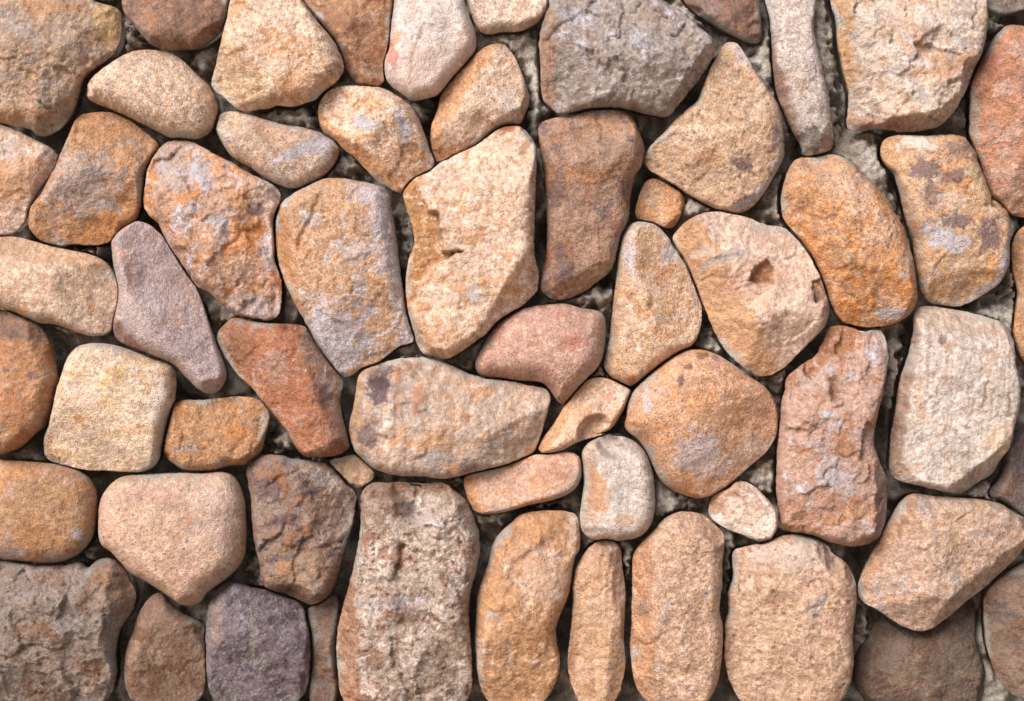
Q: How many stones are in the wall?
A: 61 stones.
